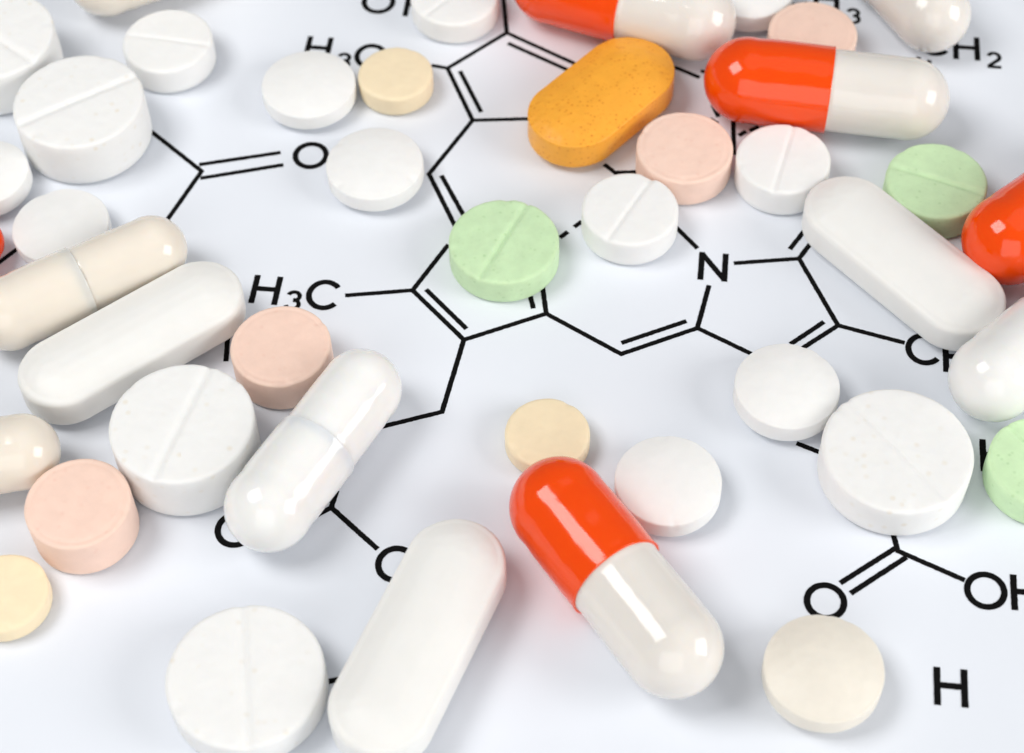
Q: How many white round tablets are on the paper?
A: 16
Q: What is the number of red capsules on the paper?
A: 4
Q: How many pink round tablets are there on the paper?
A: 4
